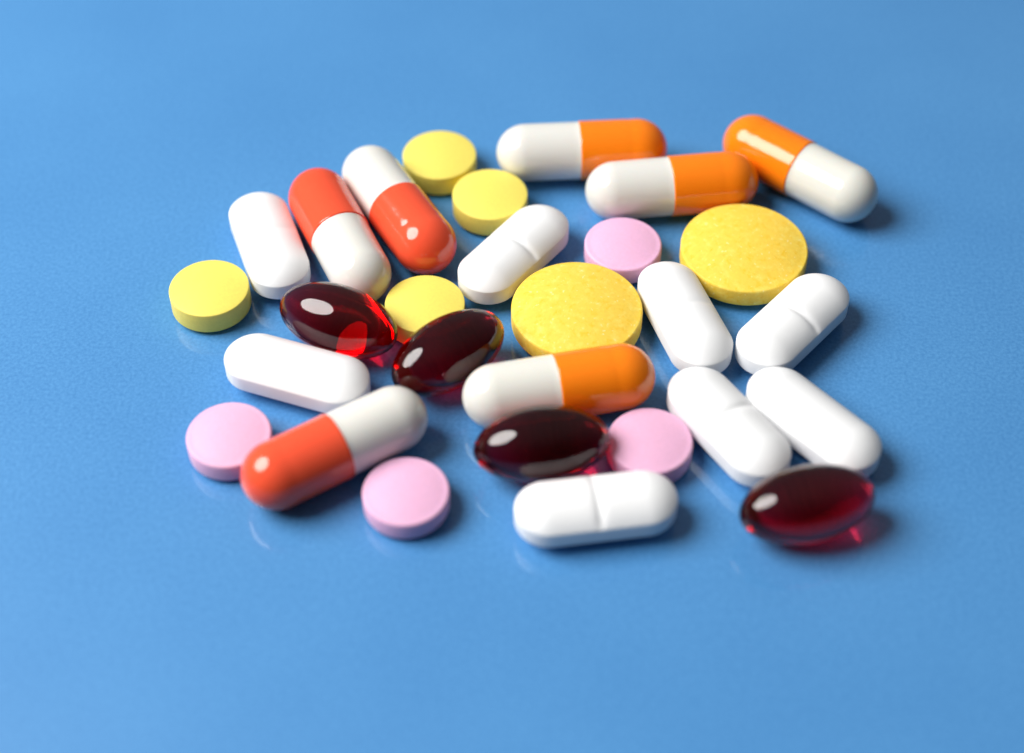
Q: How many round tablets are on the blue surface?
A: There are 10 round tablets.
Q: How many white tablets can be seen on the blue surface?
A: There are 8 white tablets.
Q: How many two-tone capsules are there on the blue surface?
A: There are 7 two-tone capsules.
